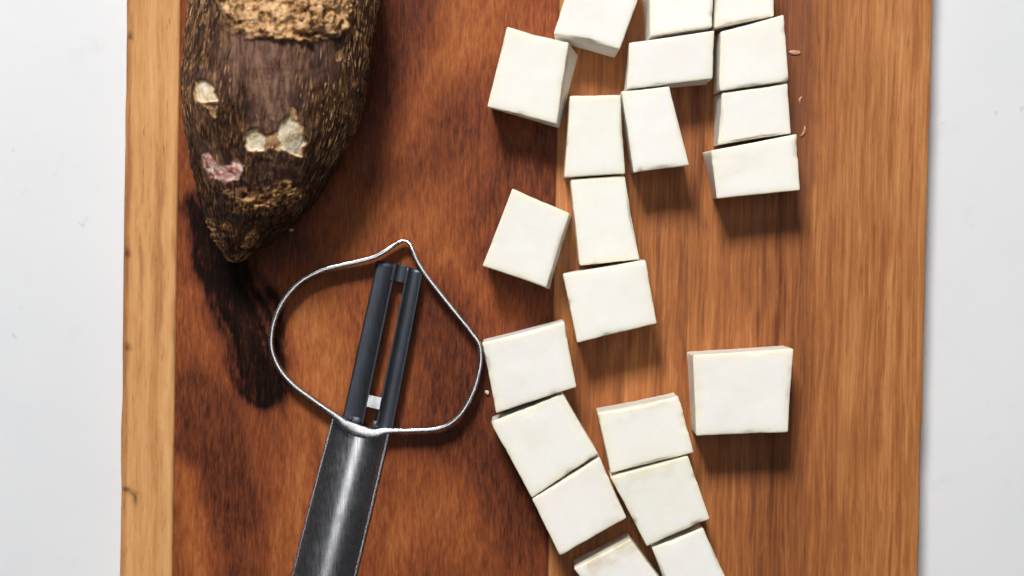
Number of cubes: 21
